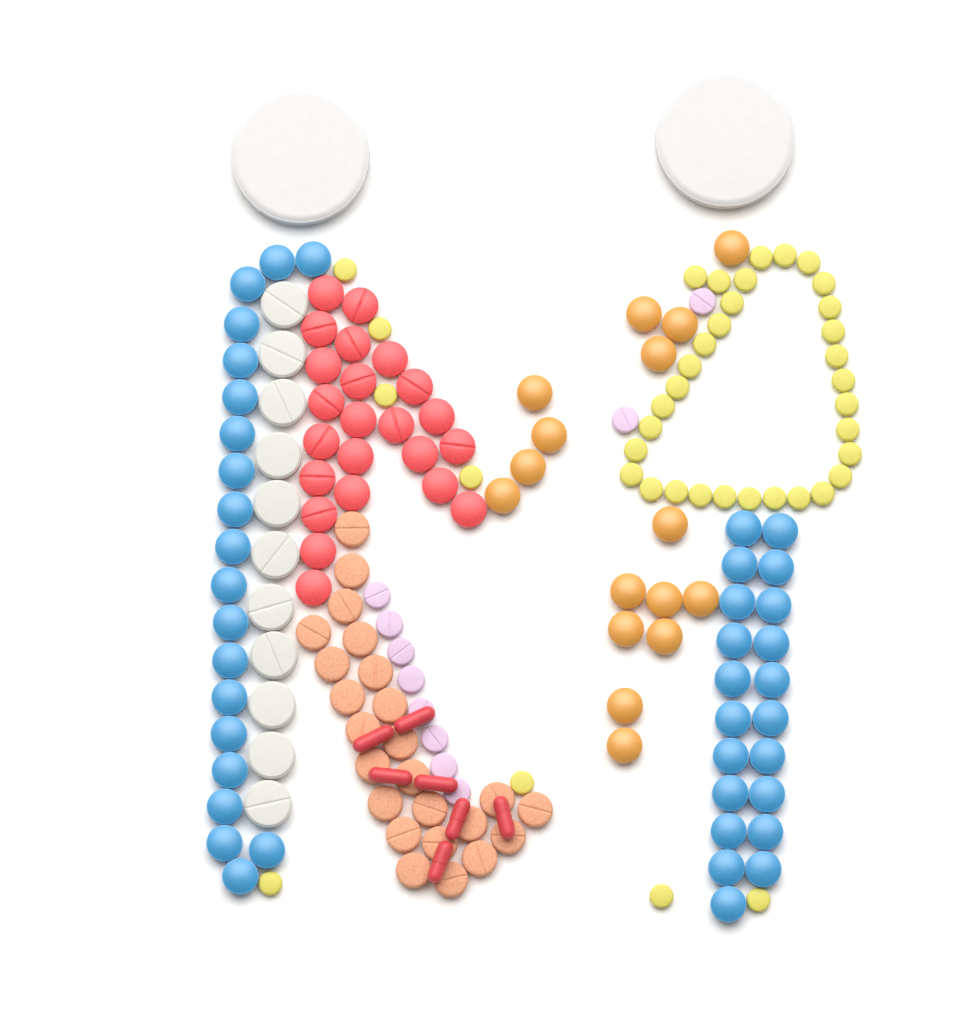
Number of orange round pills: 16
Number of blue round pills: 41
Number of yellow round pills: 40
